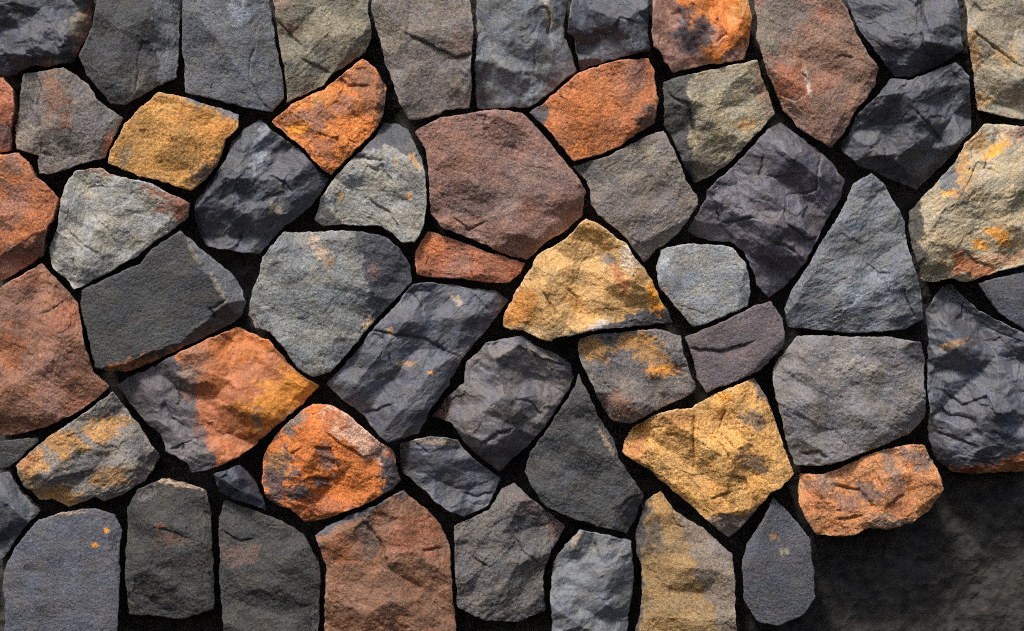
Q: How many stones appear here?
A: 58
